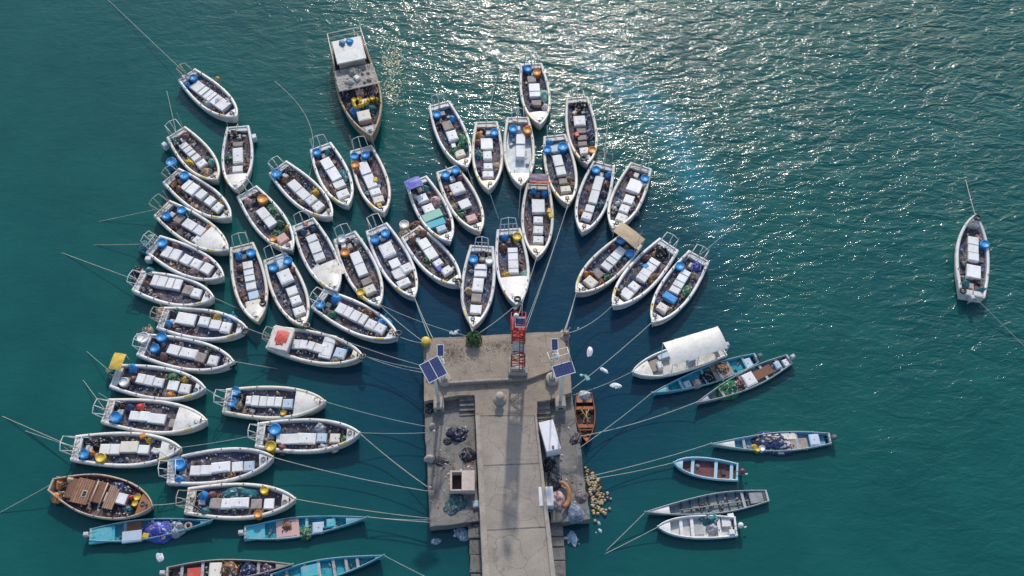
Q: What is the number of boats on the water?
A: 59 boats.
